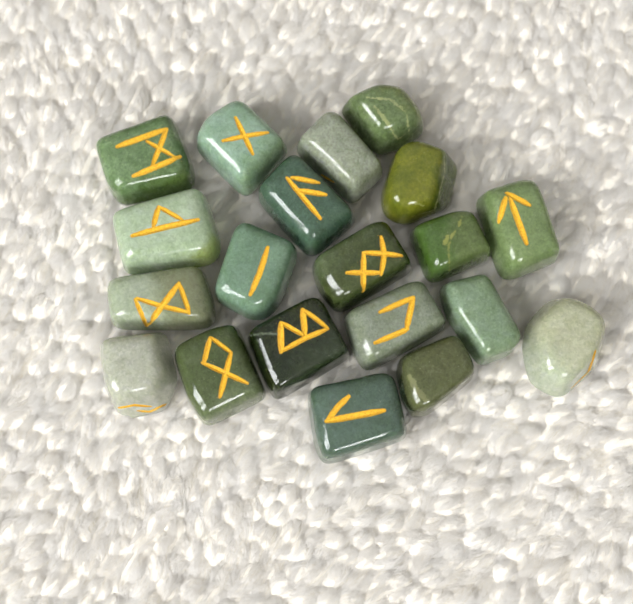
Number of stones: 20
